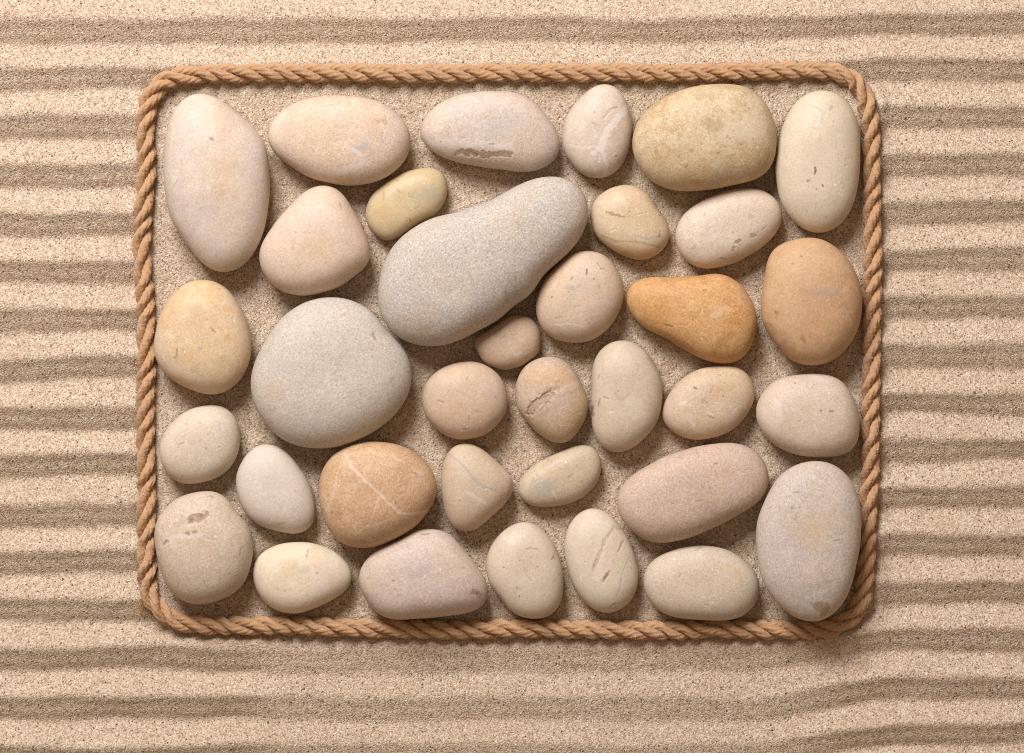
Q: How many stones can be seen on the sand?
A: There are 35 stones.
